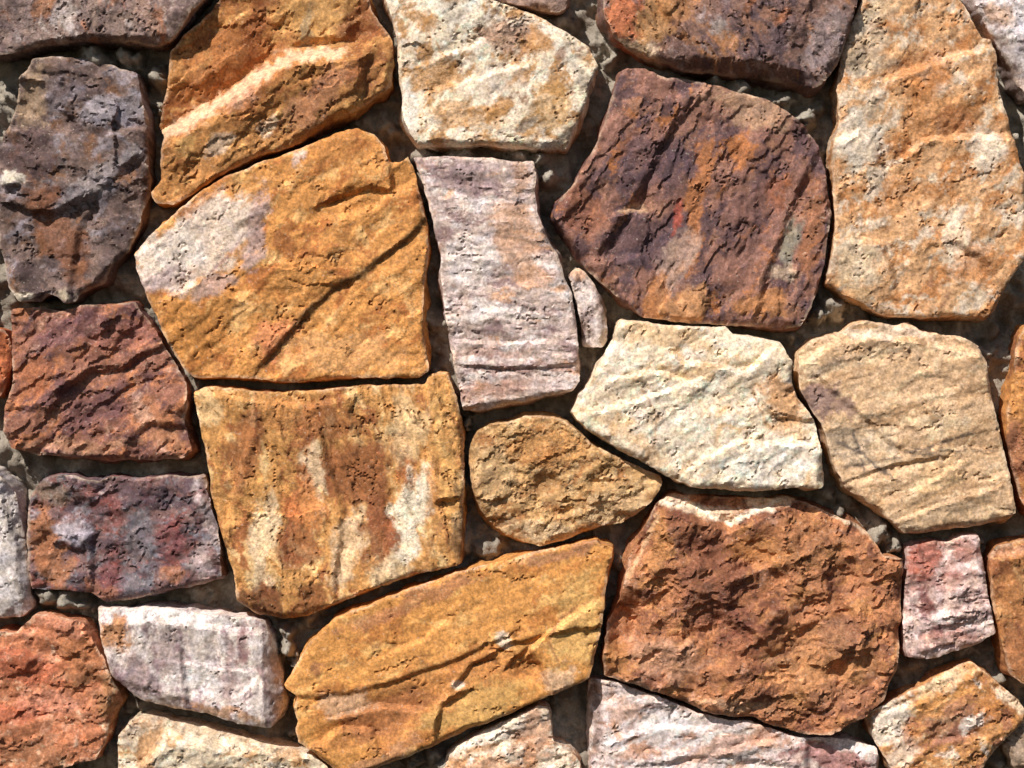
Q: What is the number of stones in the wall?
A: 32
